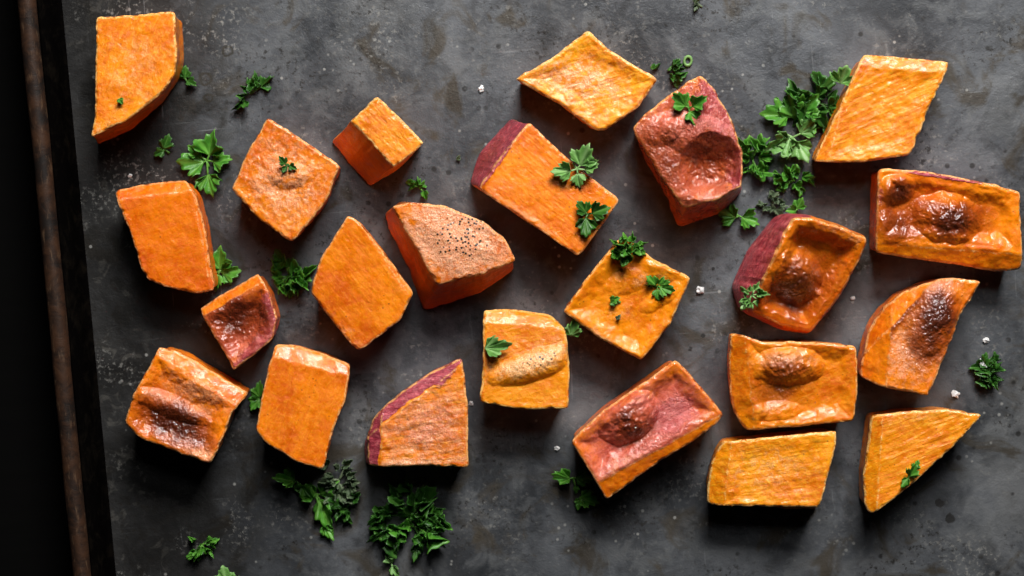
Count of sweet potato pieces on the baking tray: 23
